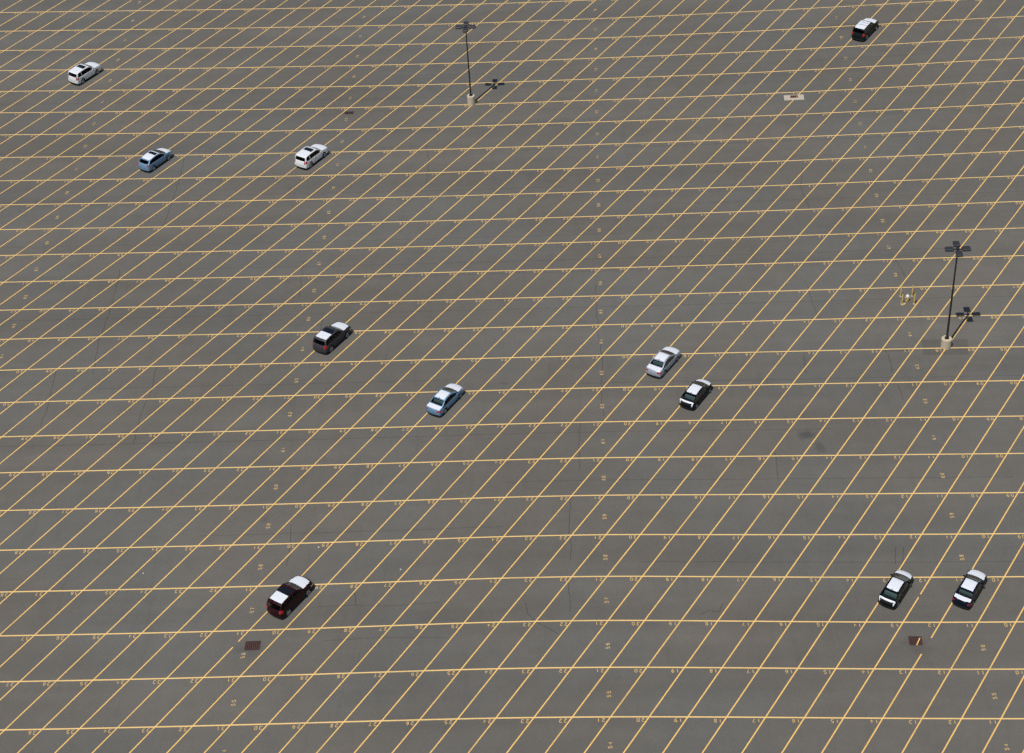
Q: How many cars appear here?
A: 11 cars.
